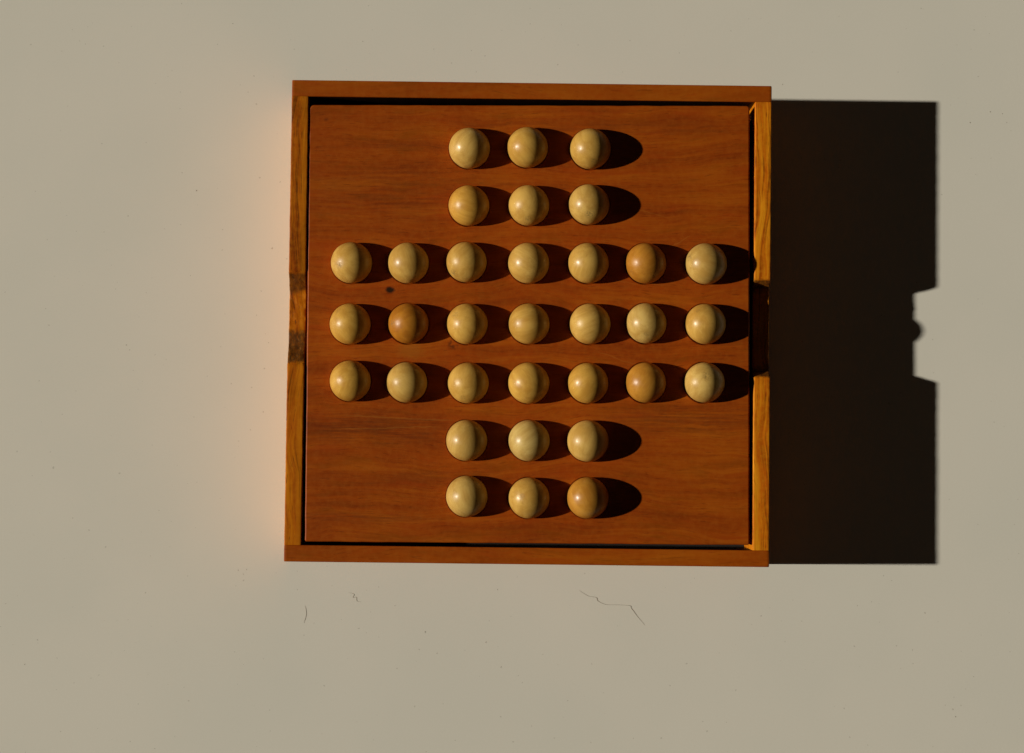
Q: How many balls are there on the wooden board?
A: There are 33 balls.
